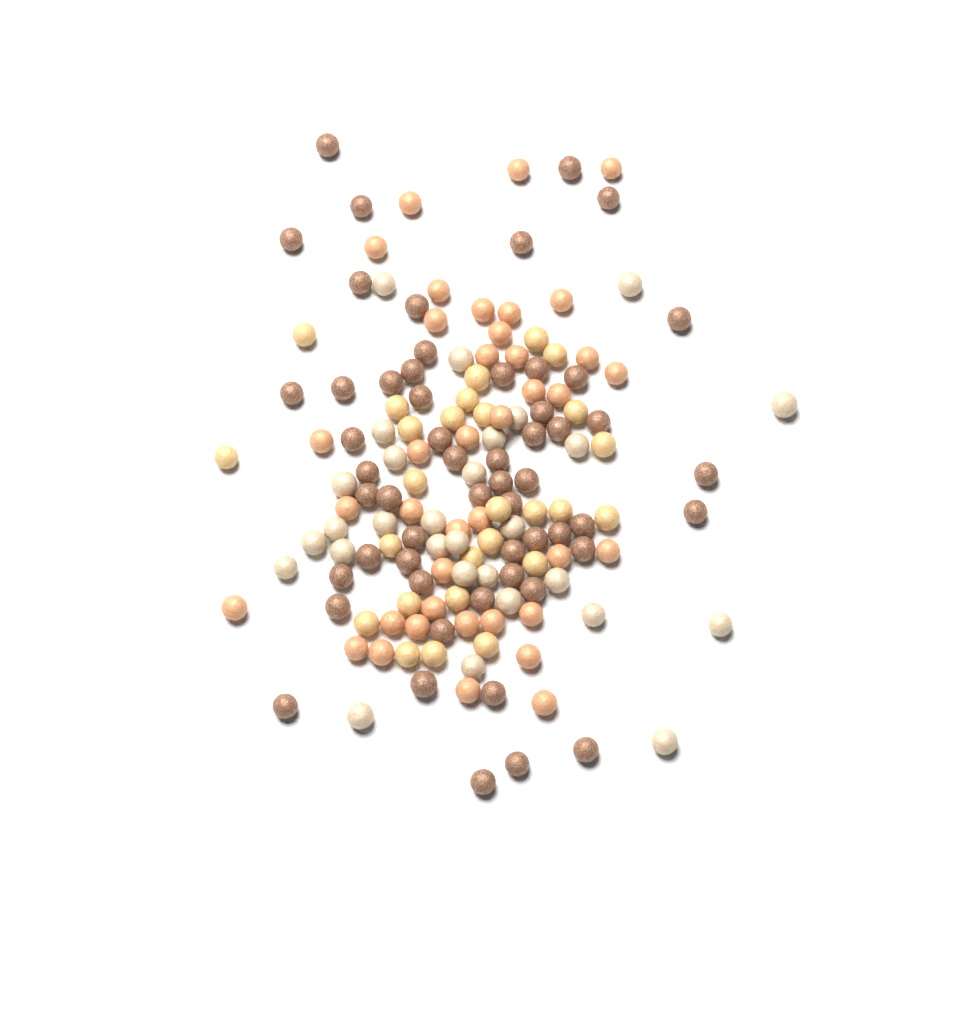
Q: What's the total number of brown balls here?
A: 56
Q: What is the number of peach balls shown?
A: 39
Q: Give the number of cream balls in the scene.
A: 29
